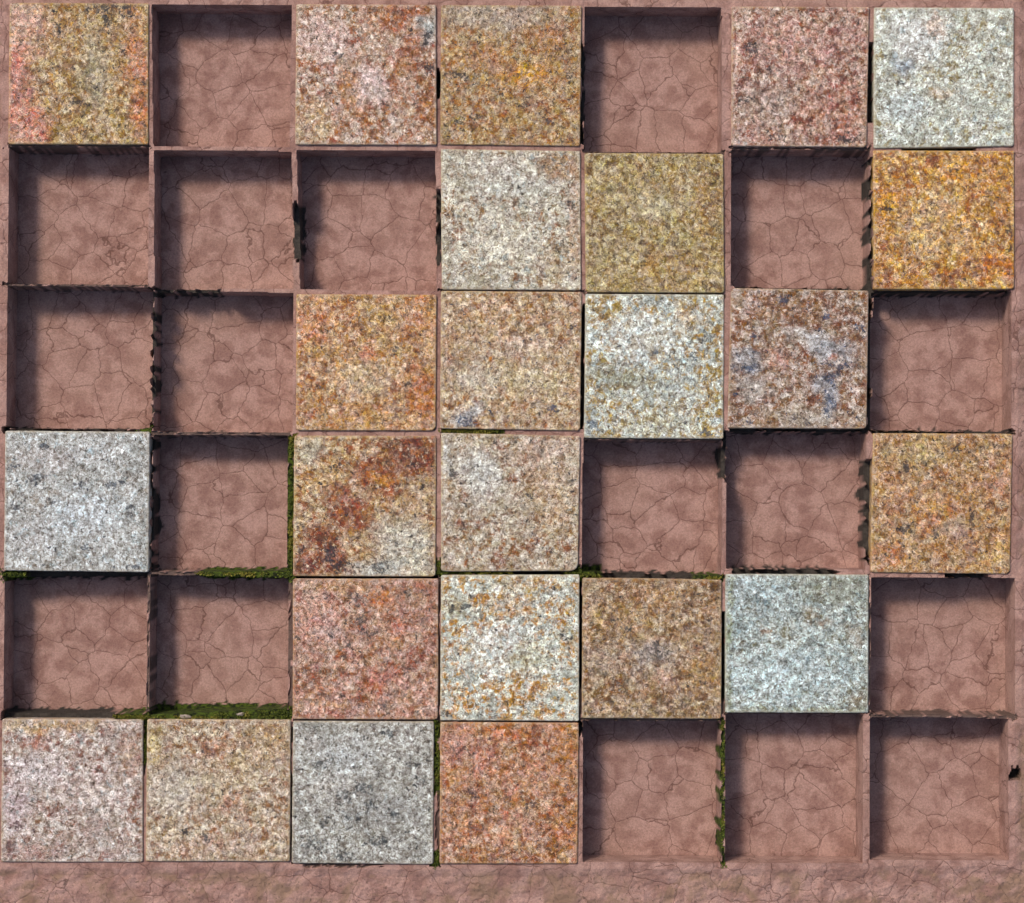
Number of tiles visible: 24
